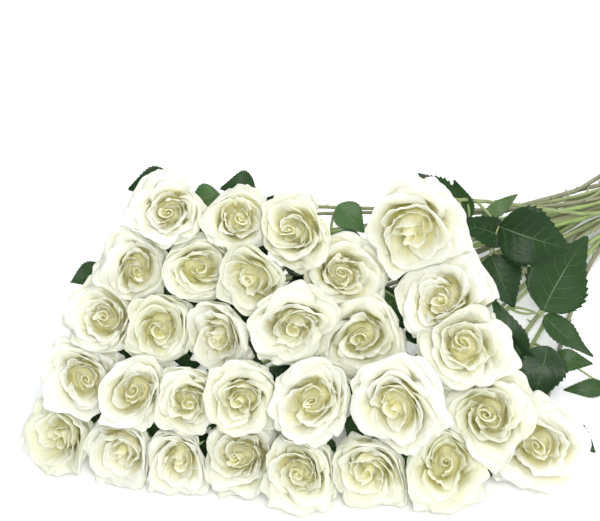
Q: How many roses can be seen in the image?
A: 30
